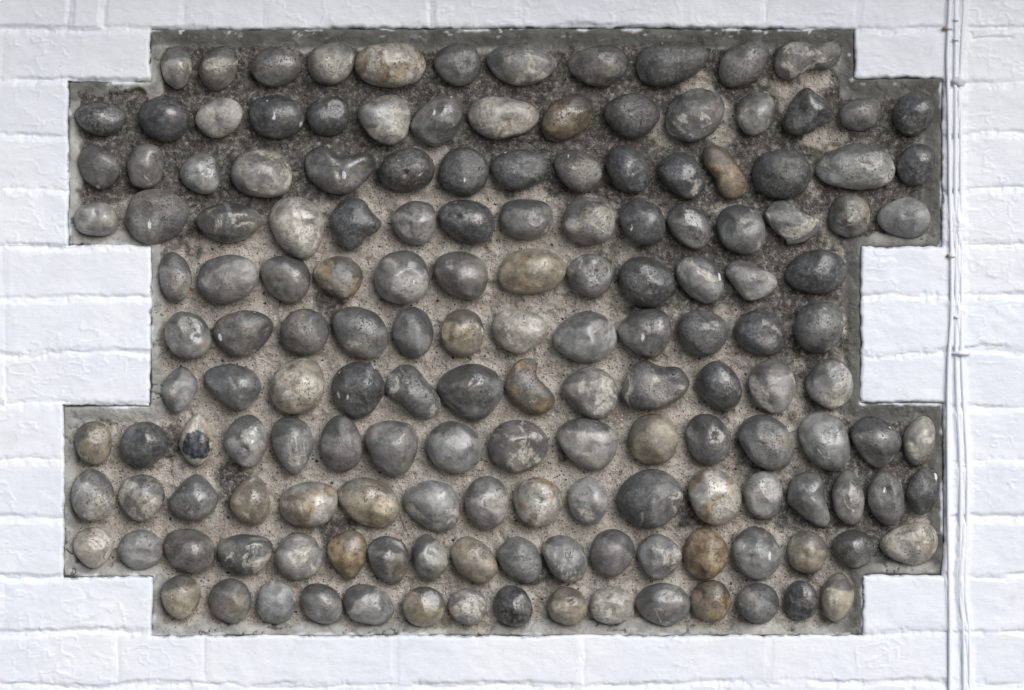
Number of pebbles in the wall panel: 158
